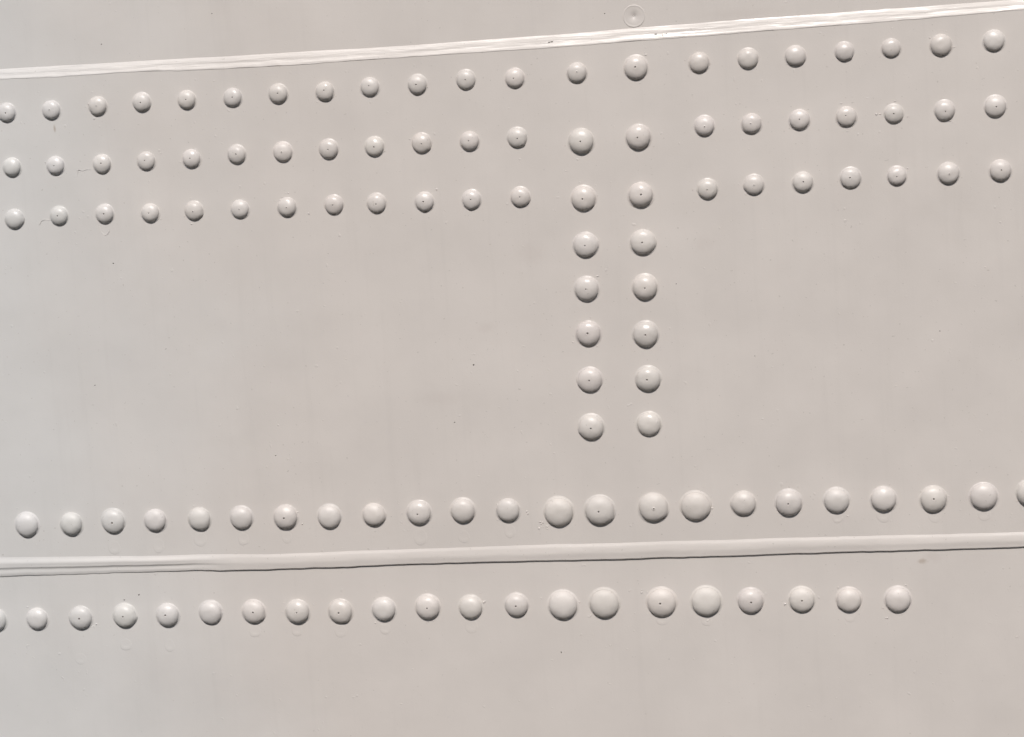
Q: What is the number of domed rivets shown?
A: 117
